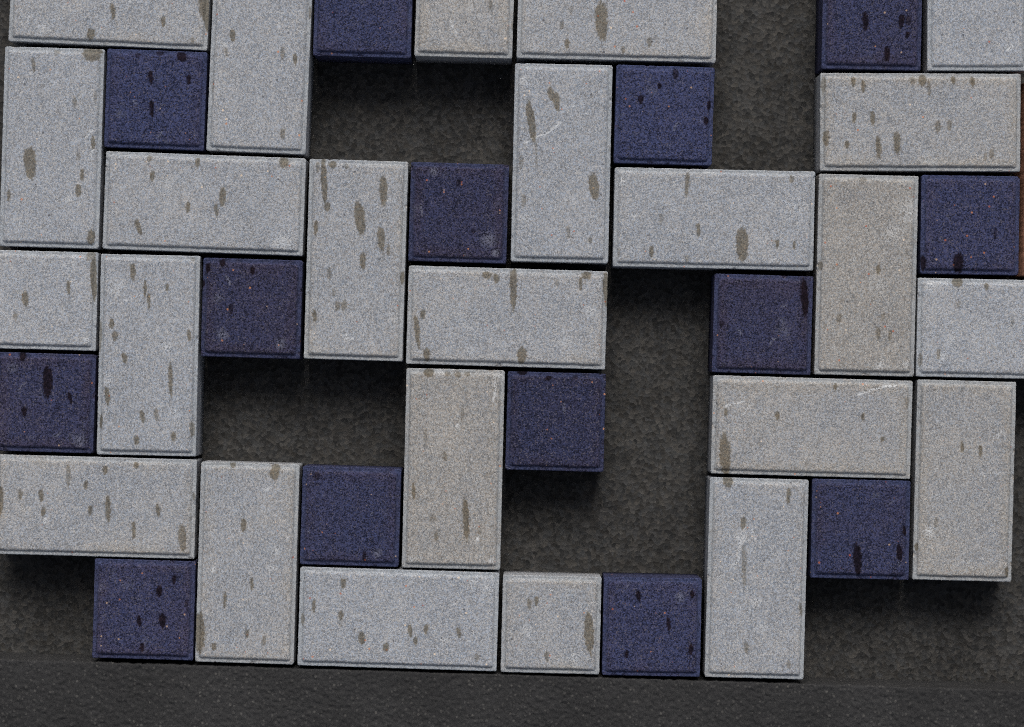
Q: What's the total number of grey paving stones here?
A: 24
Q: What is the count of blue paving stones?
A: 14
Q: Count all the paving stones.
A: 38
